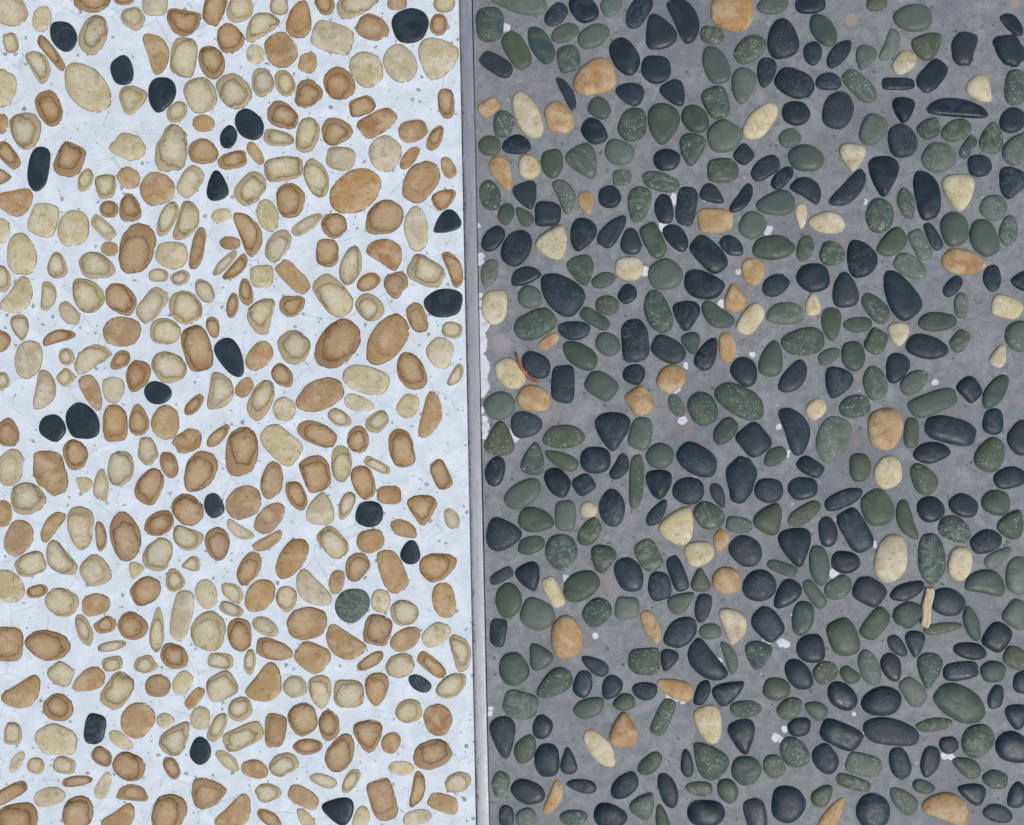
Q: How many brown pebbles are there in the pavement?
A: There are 200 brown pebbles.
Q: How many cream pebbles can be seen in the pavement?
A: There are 200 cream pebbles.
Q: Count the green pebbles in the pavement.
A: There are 200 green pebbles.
